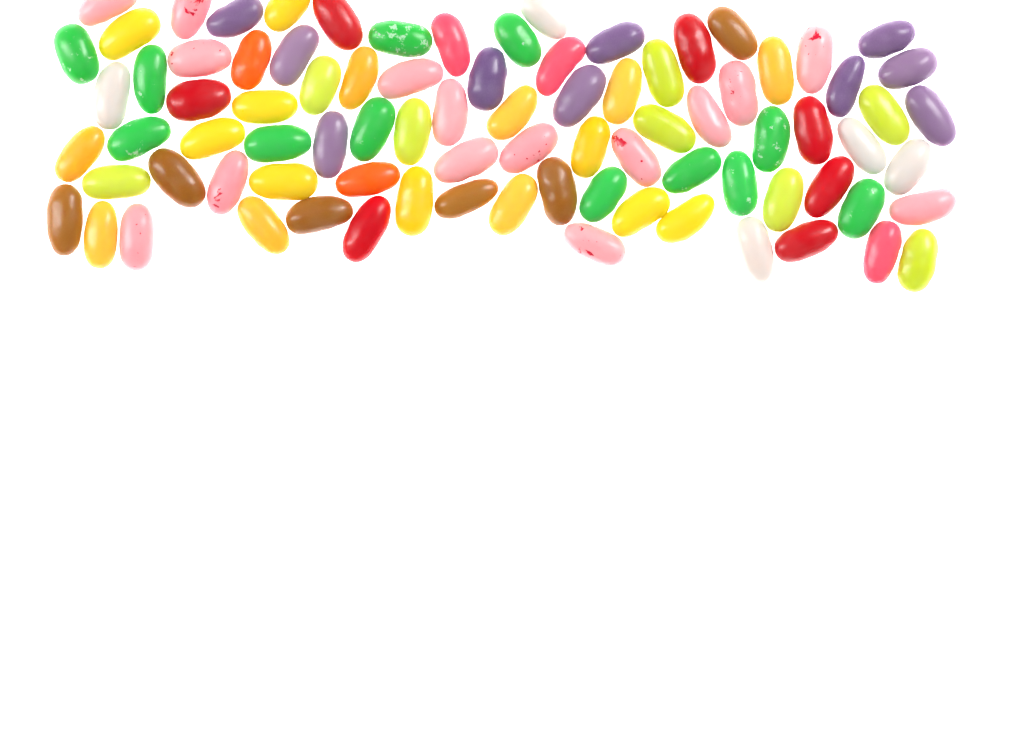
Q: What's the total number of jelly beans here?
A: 85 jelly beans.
